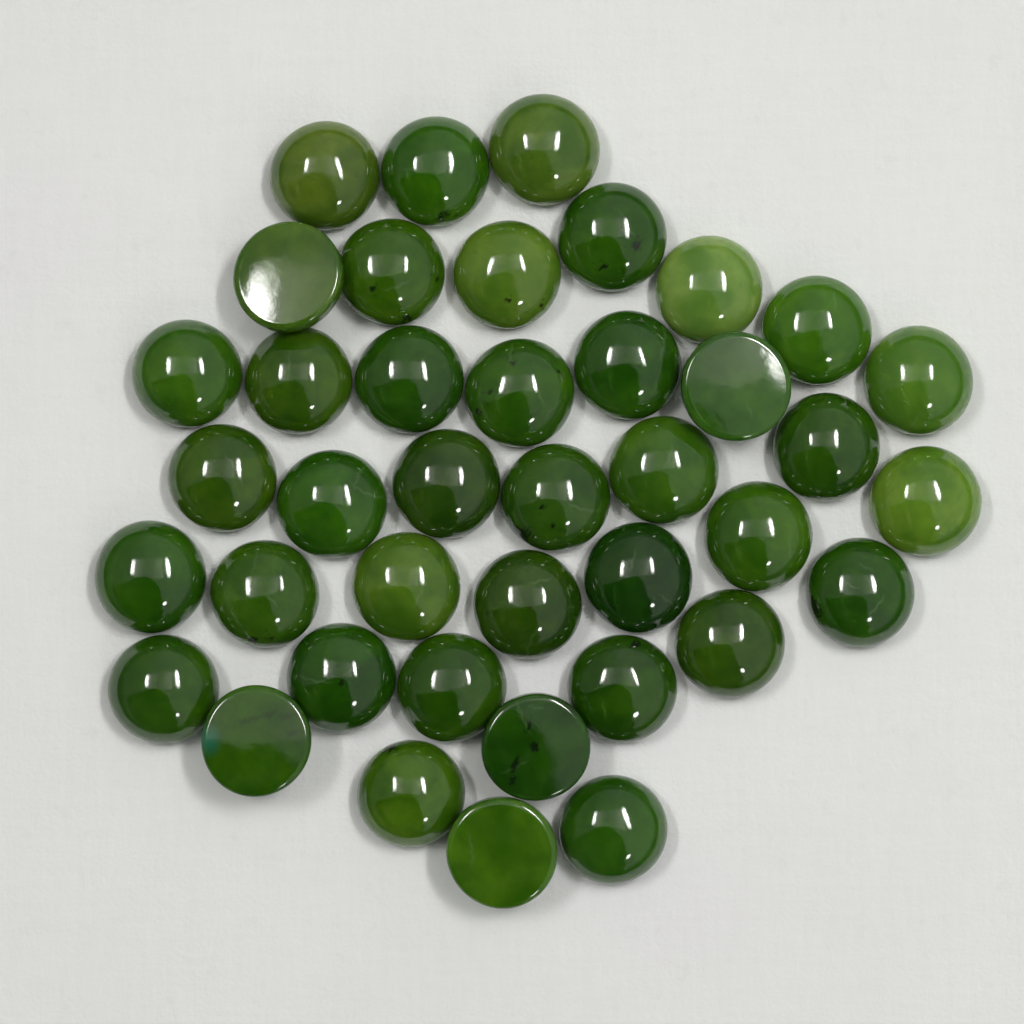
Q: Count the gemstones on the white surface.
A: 40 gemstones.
